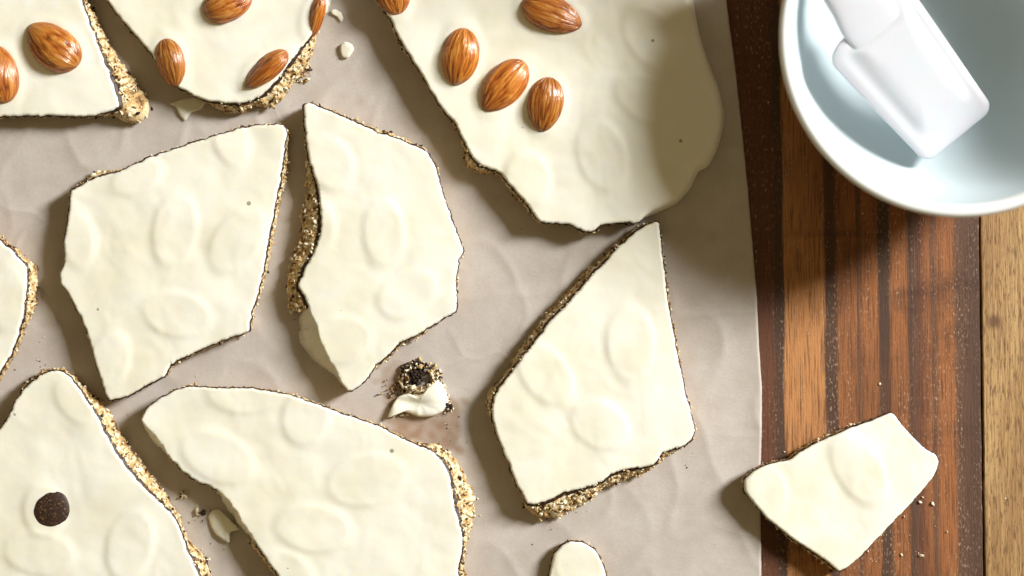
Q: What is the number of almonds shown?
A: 11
